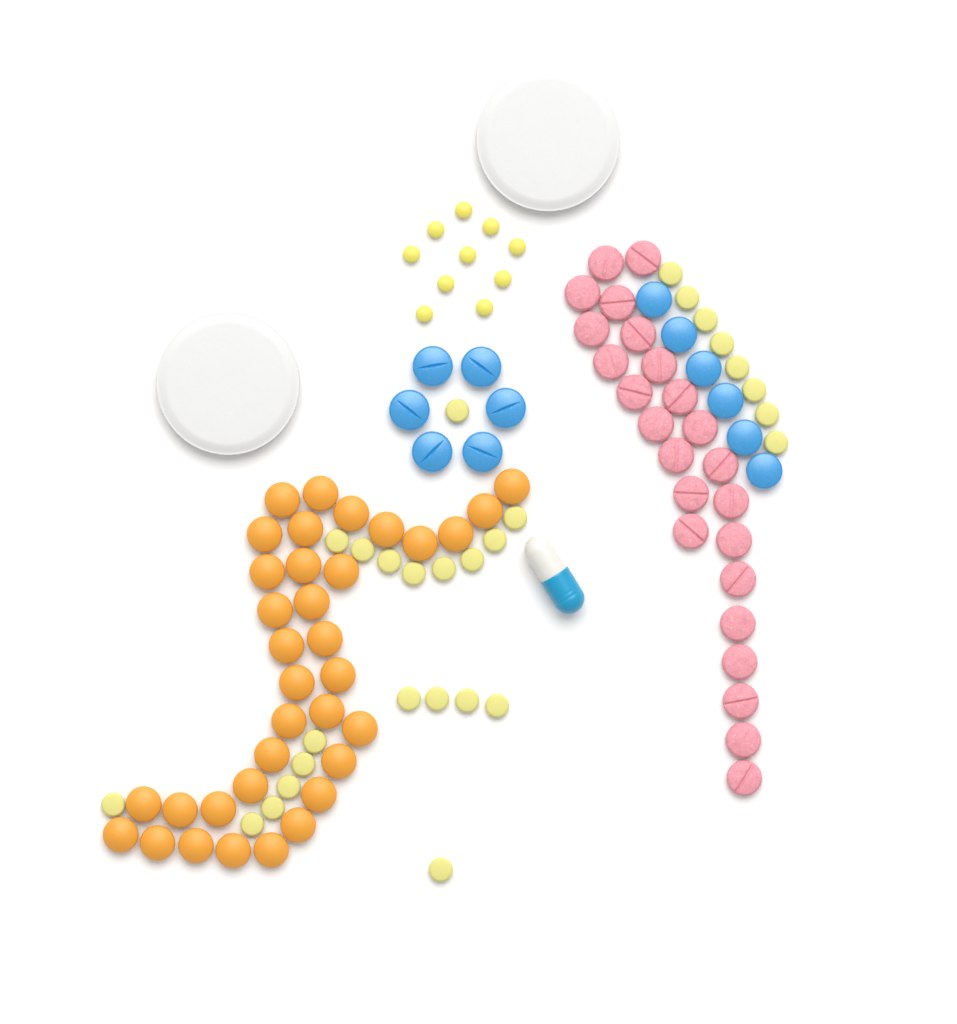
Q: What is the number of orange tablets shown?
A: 35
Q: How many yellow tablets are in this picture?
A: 38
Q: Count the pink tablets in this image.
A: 24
